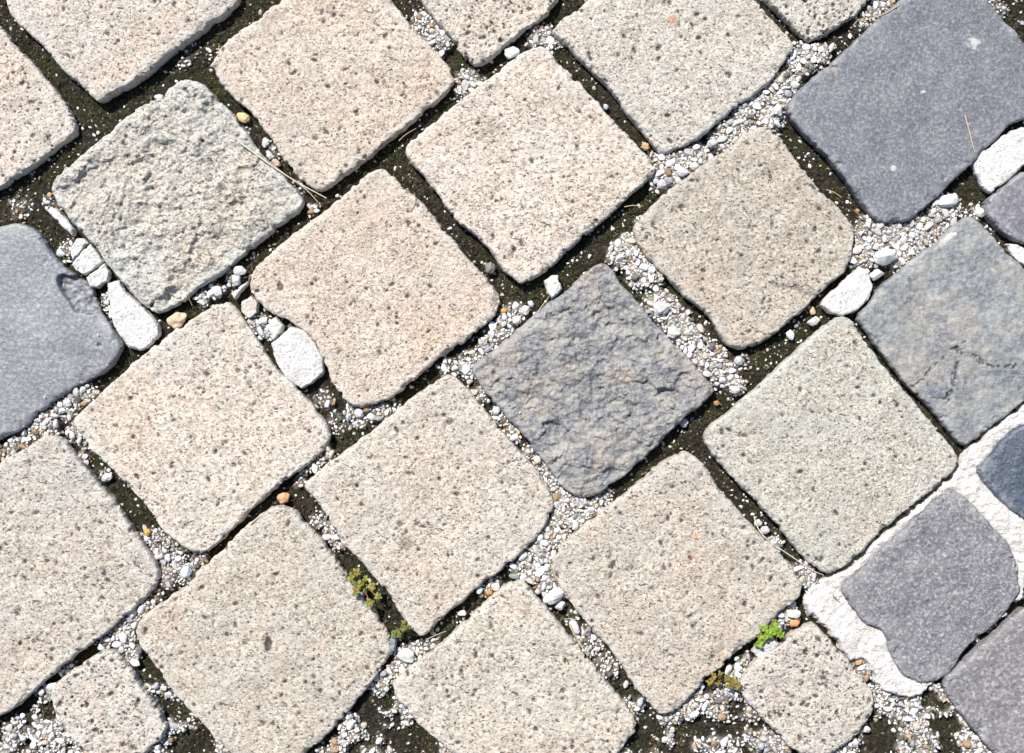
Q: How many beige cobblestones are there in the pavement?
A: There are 19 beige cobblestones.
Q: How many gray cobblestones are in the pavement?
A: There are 8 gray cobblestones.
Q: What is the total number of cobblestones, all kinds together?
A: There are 27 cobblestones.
